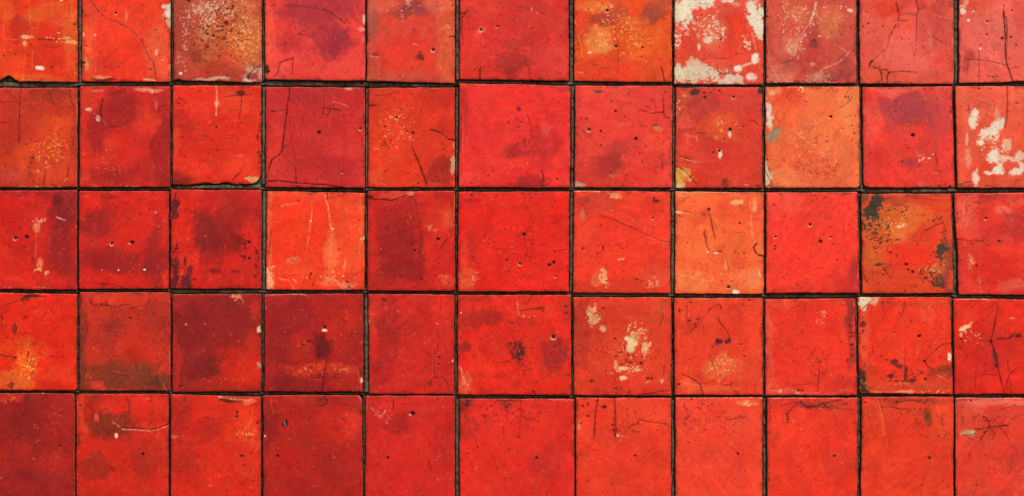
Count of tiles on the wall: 55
